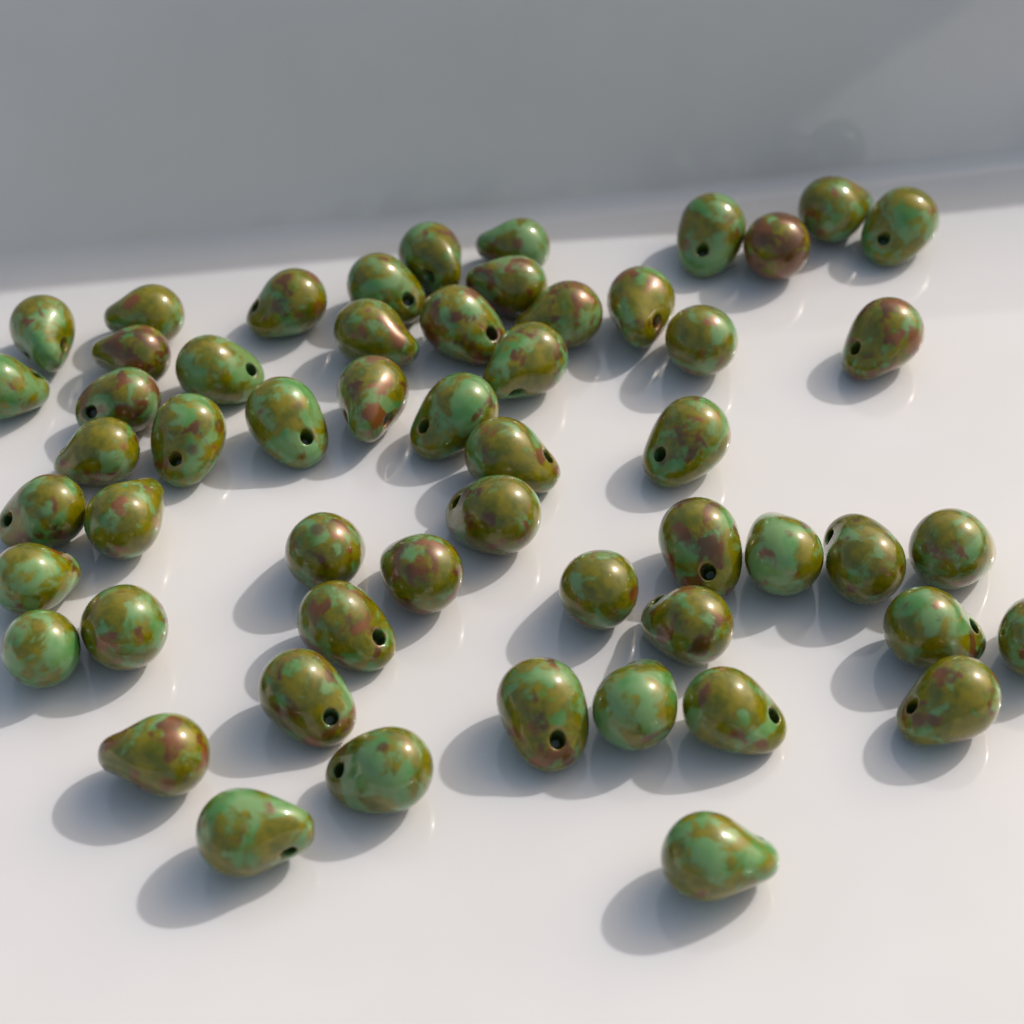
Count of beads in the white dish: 55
